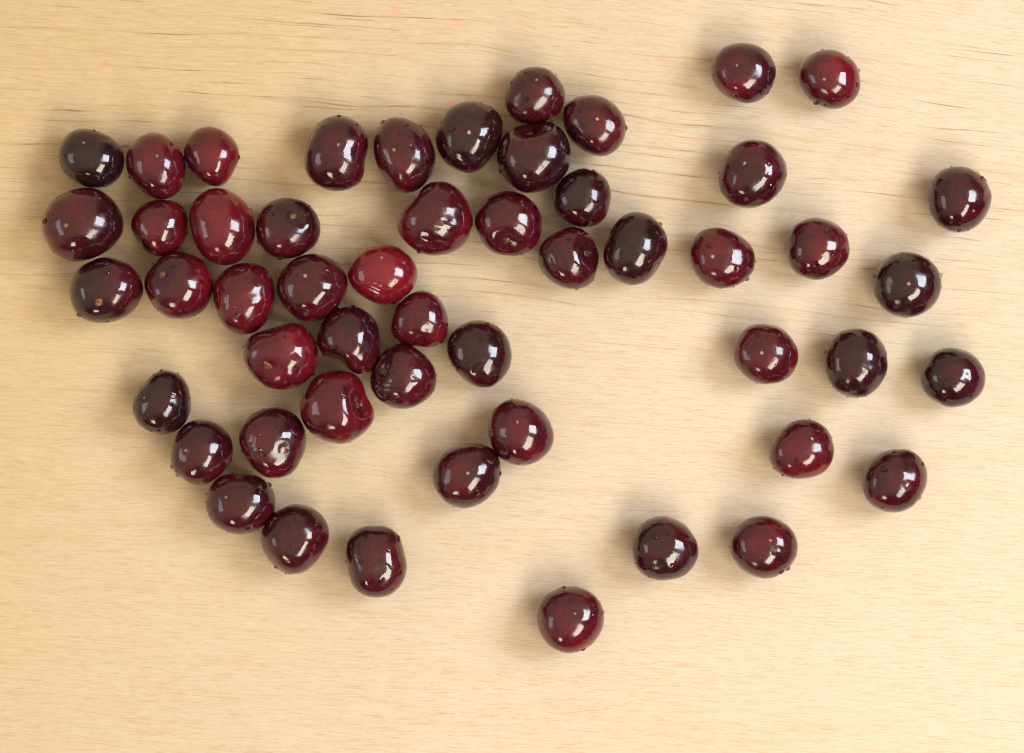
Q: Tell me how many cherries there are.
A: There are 52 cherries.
